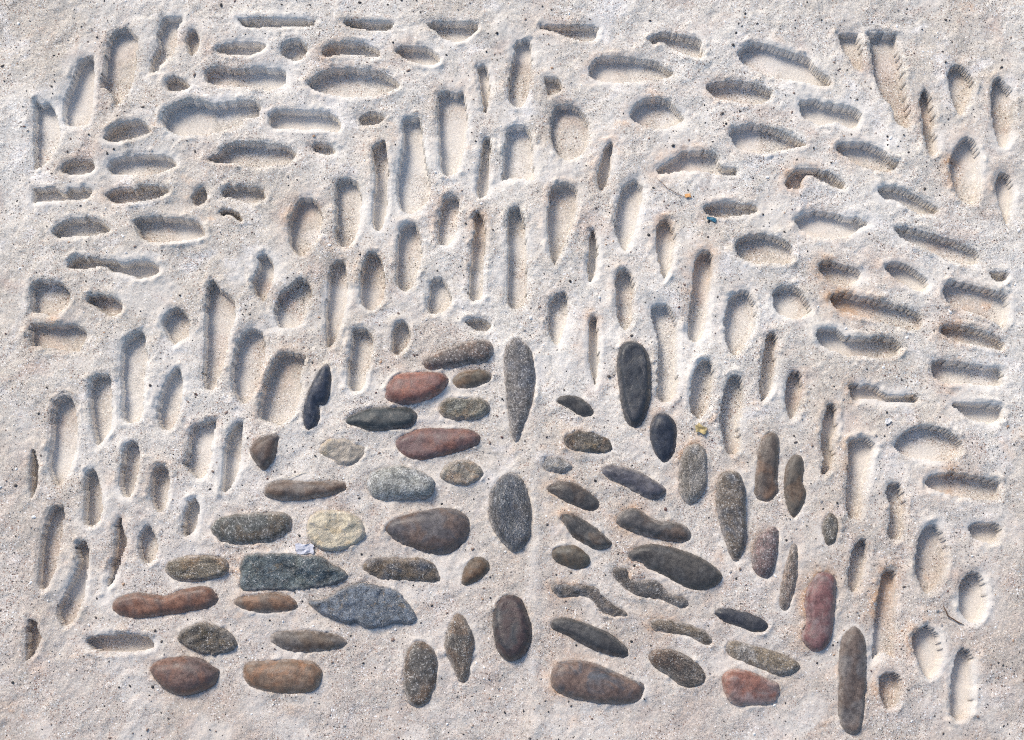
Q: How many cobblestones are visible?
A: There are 60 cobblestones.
